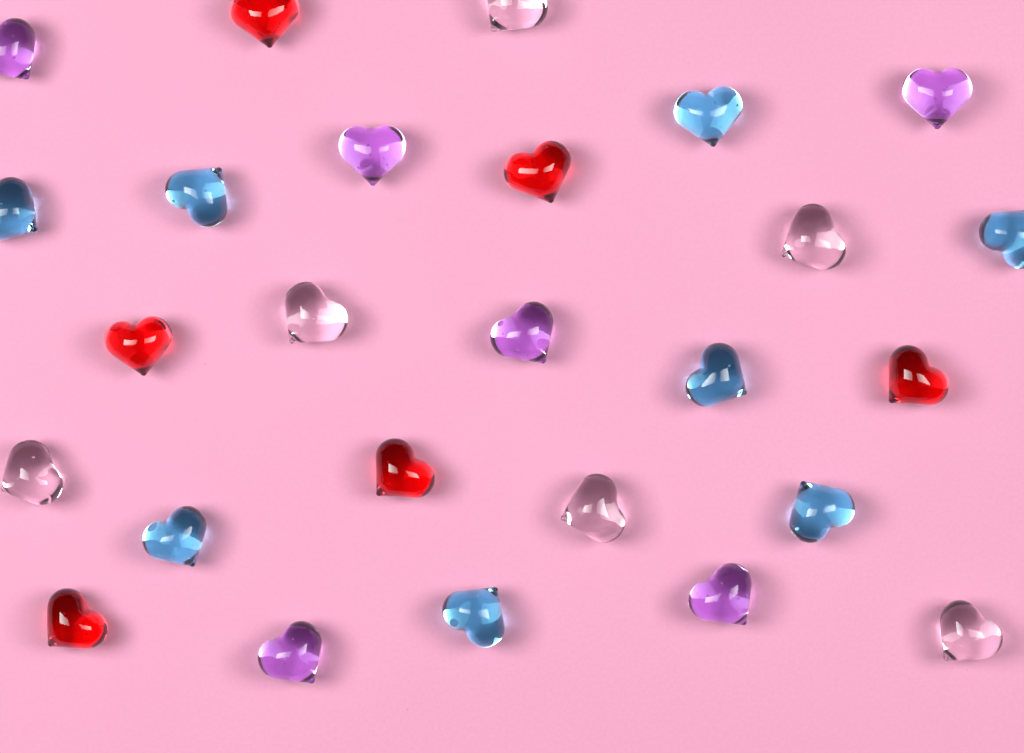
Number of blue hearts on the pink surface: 8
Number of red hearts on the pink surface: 6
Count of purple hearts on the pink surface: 6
